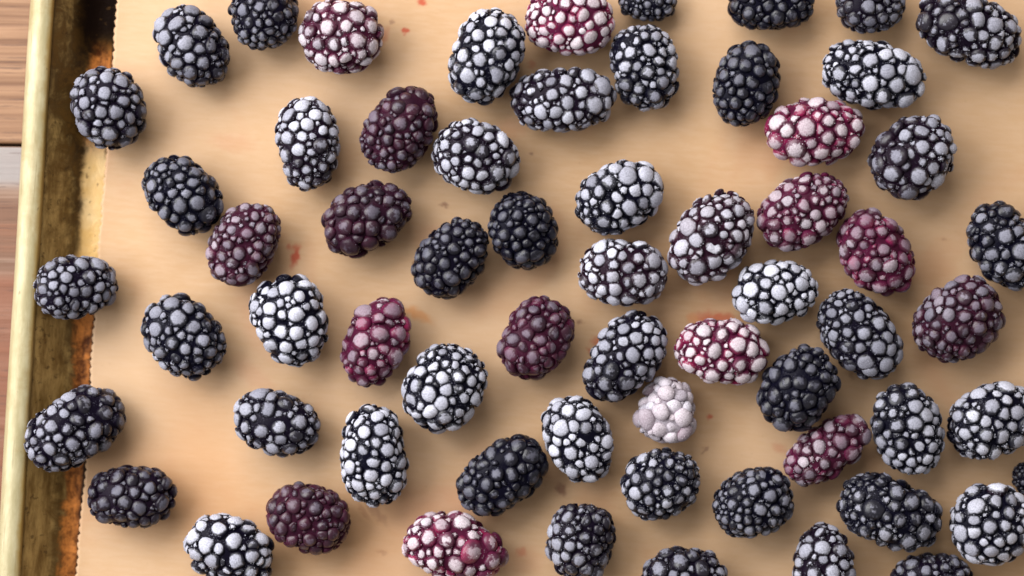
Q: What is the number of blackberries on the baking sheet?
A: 64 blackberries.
